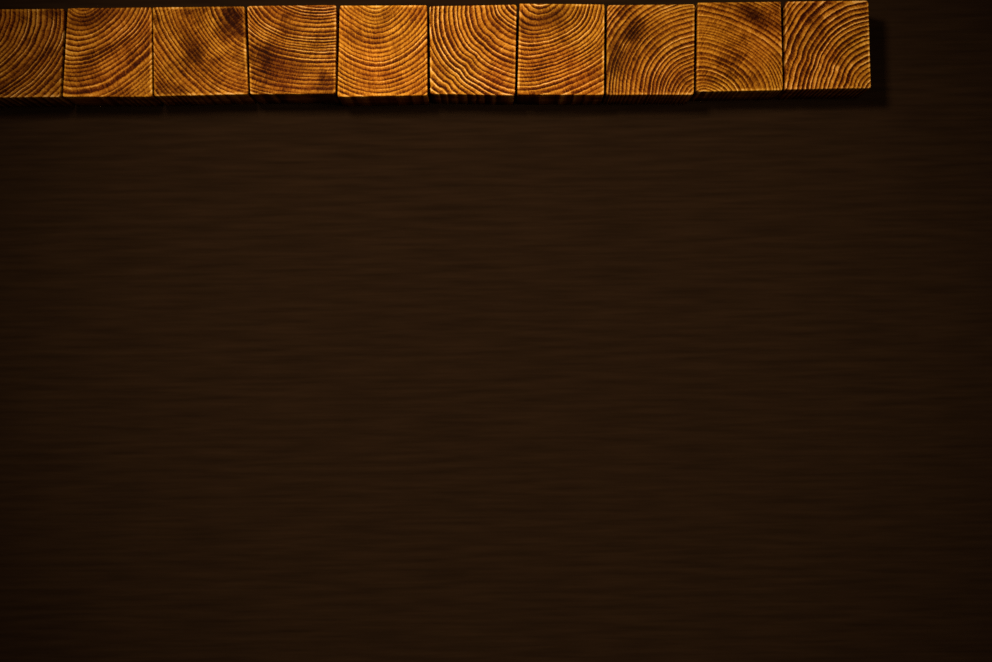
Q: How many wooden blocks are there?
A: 10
